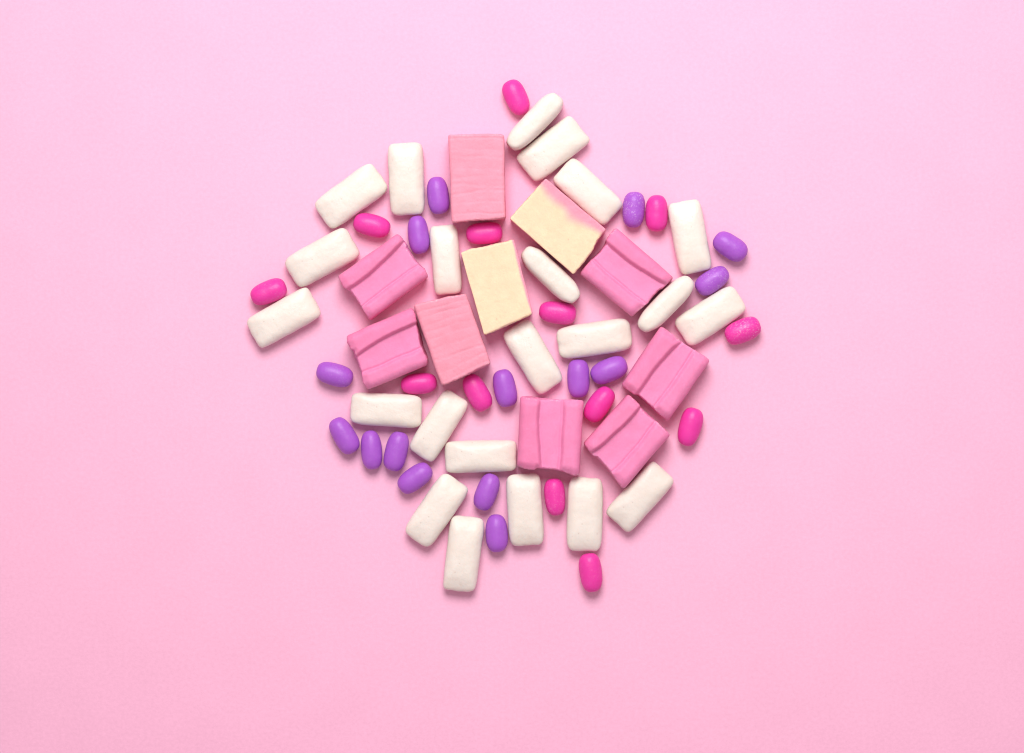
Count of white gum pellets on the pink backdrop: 22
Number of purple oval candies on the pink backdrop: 15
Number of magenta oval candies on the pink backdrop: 13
